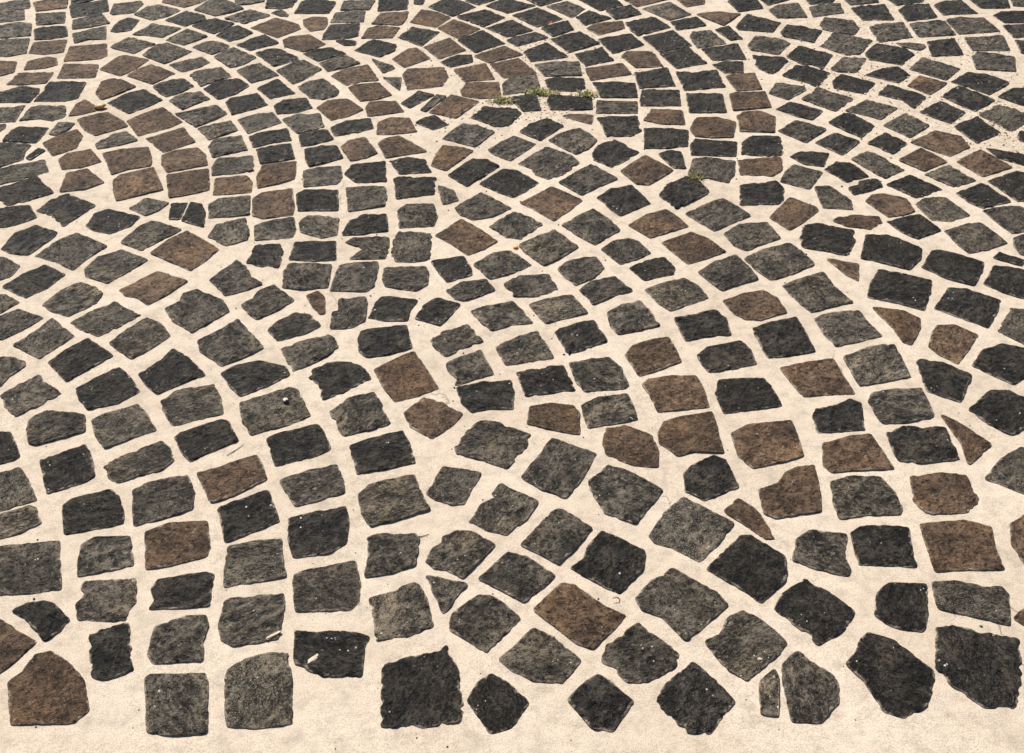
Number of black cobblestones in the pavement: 189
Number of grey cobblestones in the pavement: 187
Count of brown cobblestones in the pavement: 103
